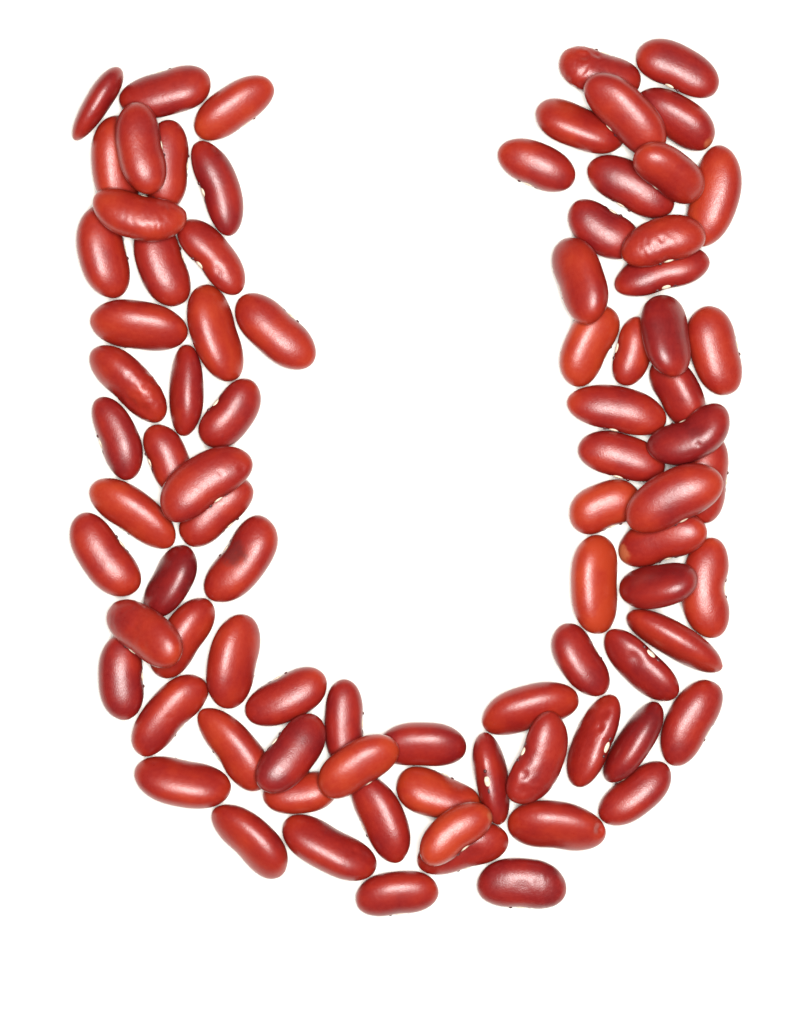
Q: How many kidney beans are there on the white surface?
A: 85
